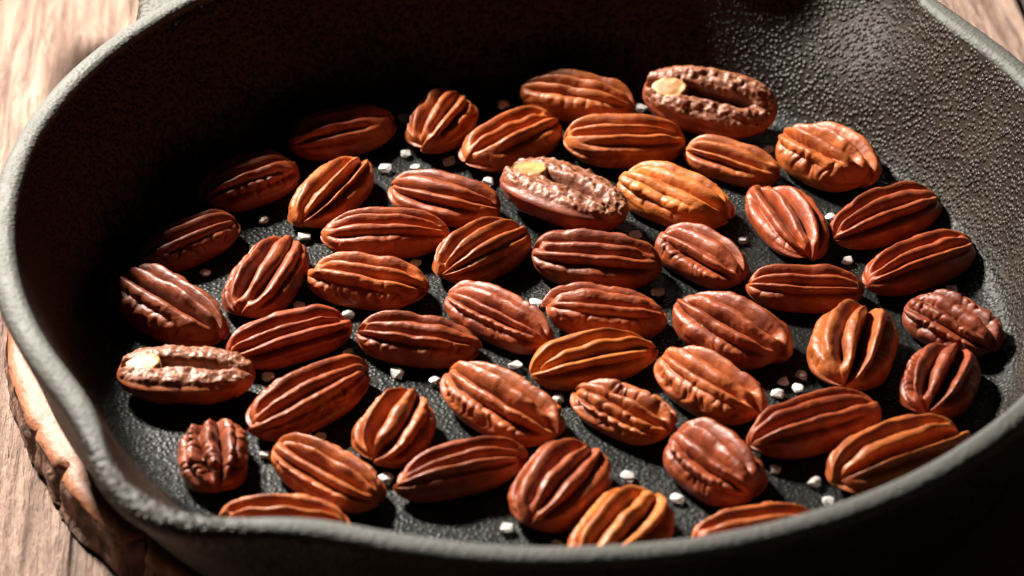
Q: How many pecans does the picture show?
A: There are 50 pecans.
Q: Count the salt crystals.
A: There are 42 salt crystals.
